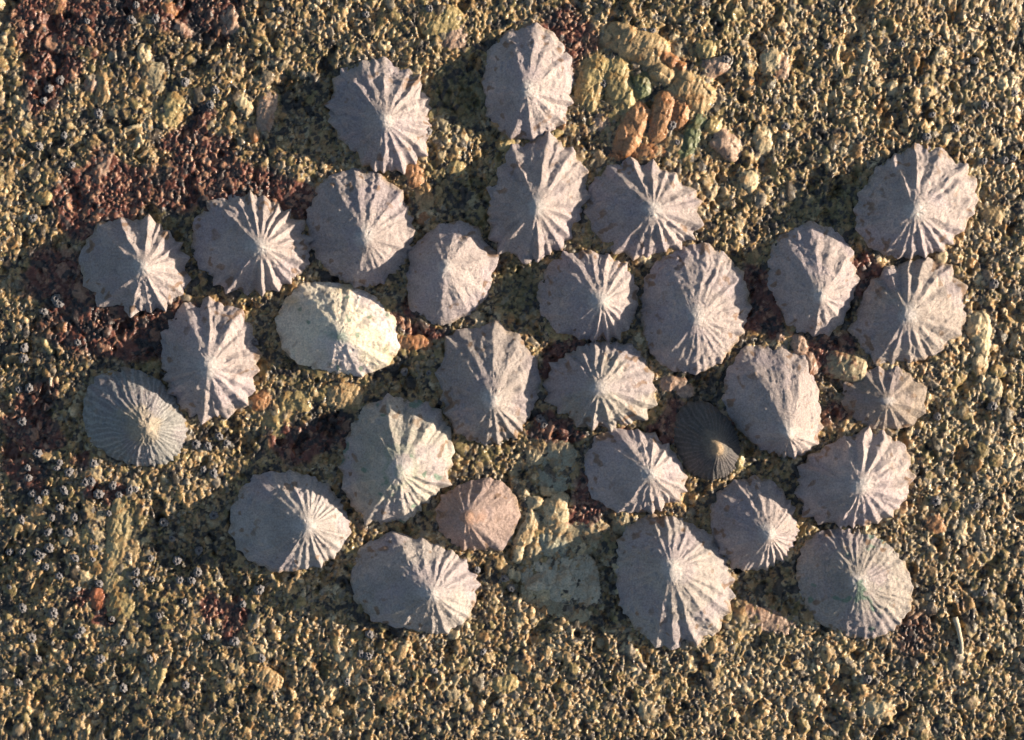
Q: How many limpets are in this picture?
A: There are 30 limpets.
